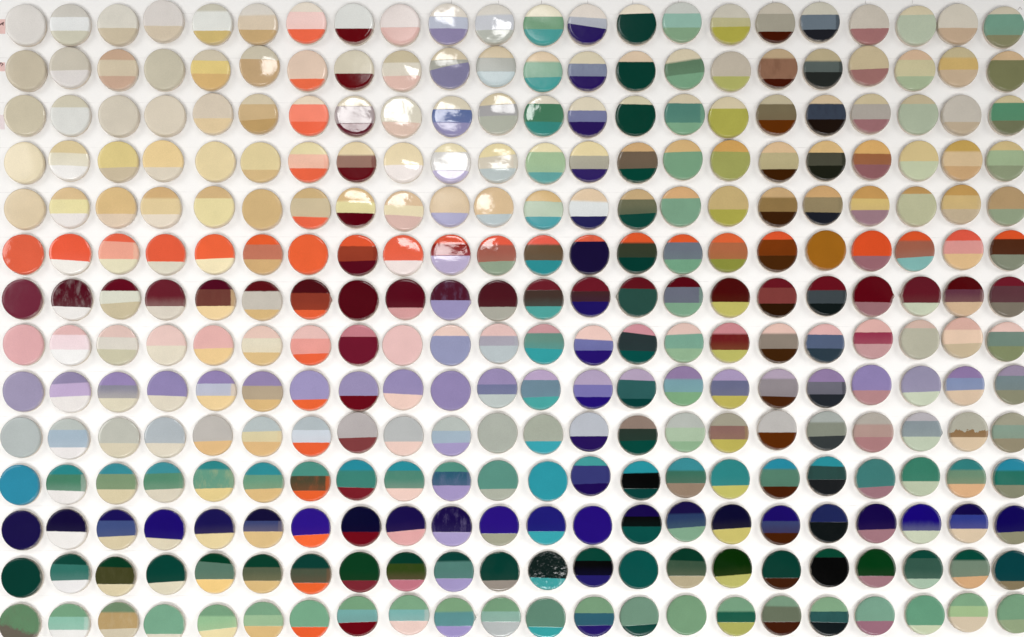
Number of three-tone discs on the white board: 173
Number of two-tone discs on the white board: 107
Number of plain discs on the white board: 28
